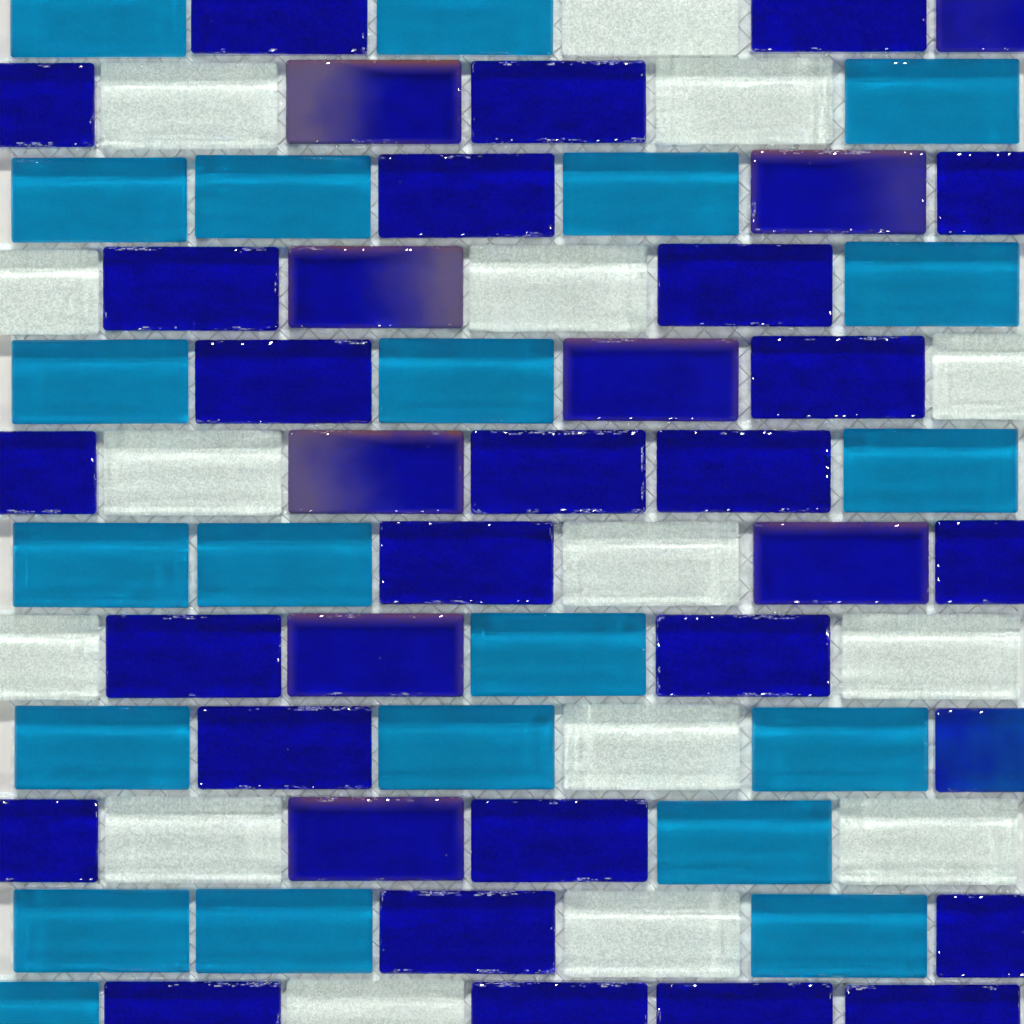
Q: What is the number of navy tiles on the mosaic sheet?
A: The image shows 36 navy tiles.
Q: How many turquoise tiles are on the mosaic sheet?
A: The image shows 21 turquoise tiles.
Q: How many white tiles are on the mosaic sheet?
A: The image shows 15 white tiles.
